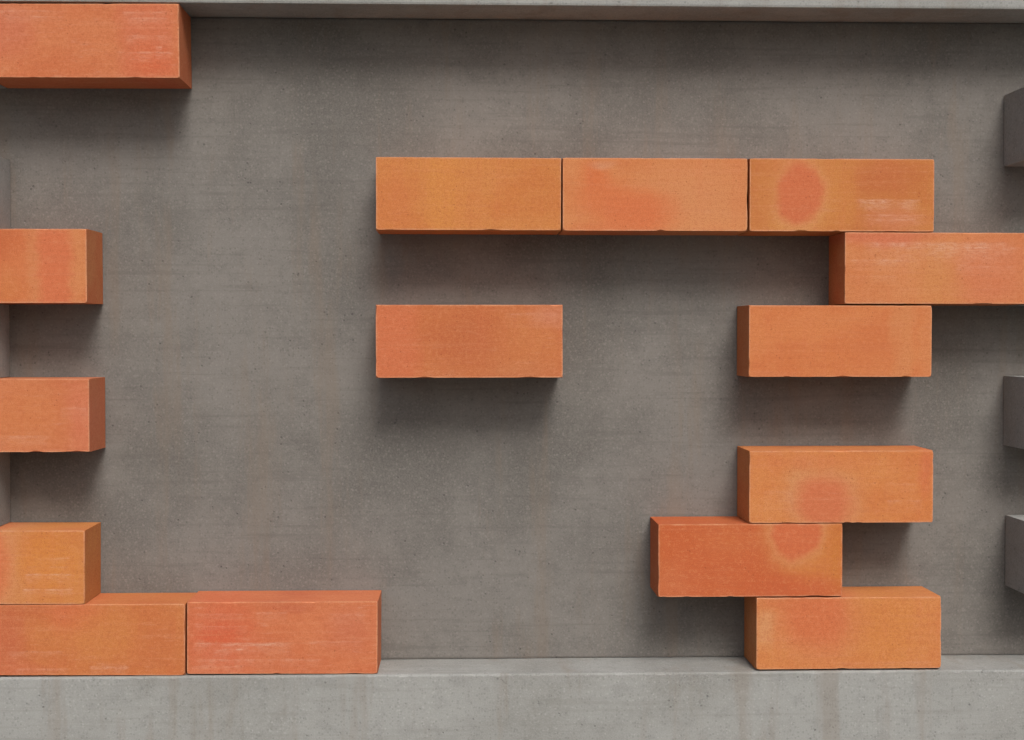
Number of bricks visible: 15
